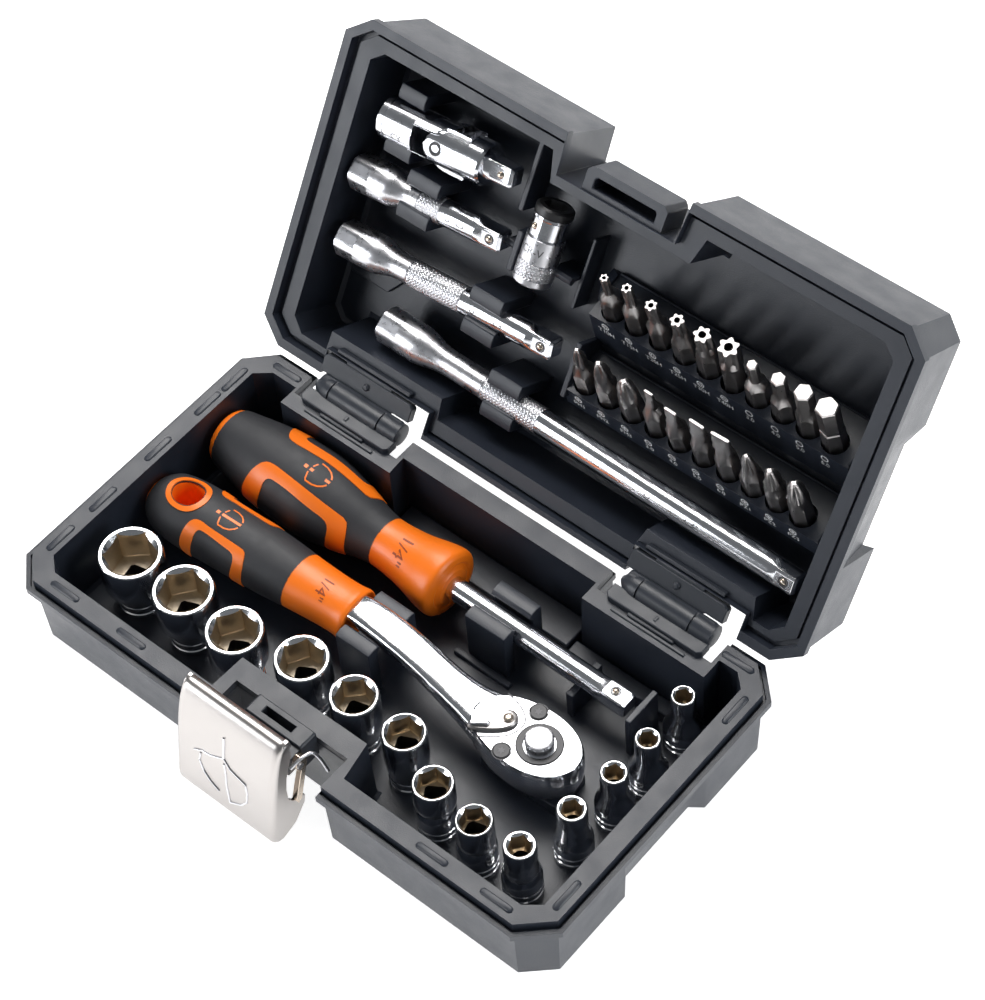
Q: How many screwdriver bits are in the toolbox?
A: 20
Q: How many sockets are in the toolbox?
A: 13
